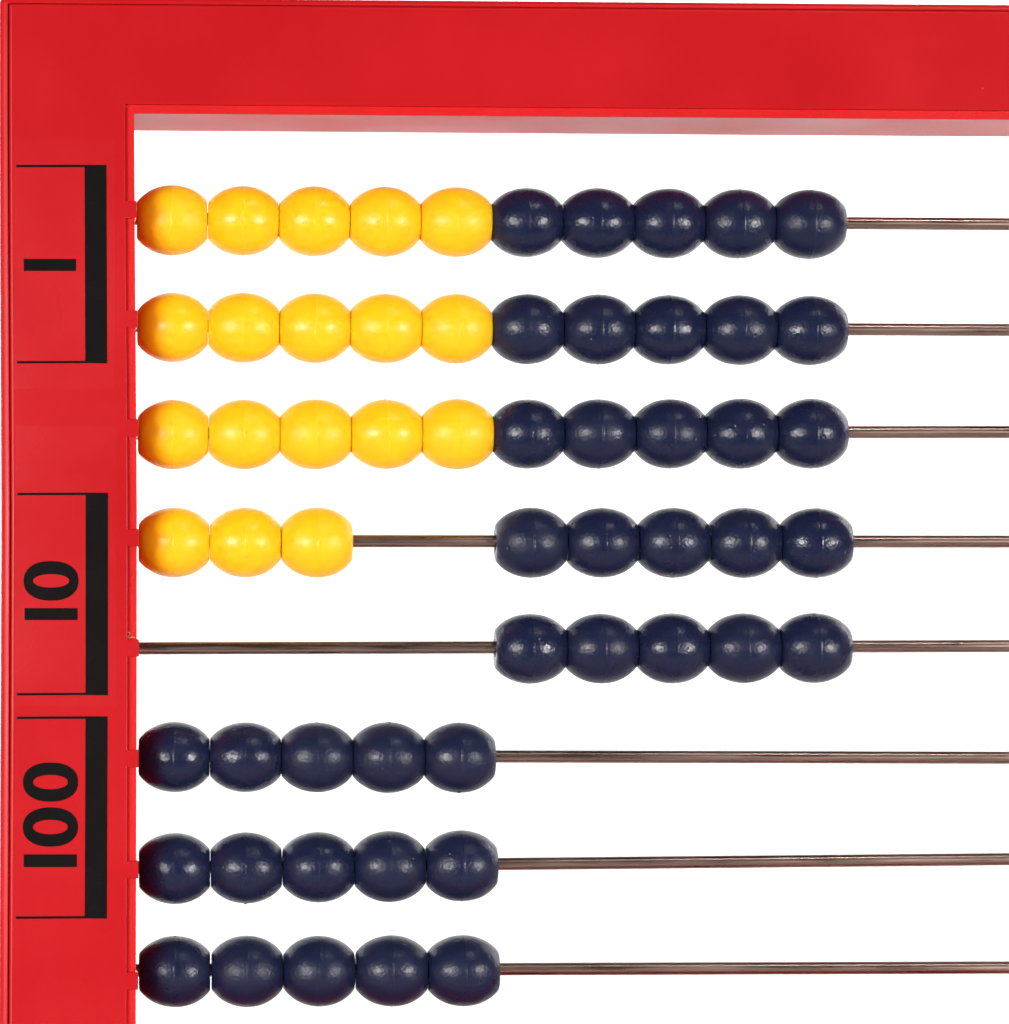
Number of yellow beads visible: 18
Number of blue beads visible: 40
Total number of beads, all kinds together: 58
